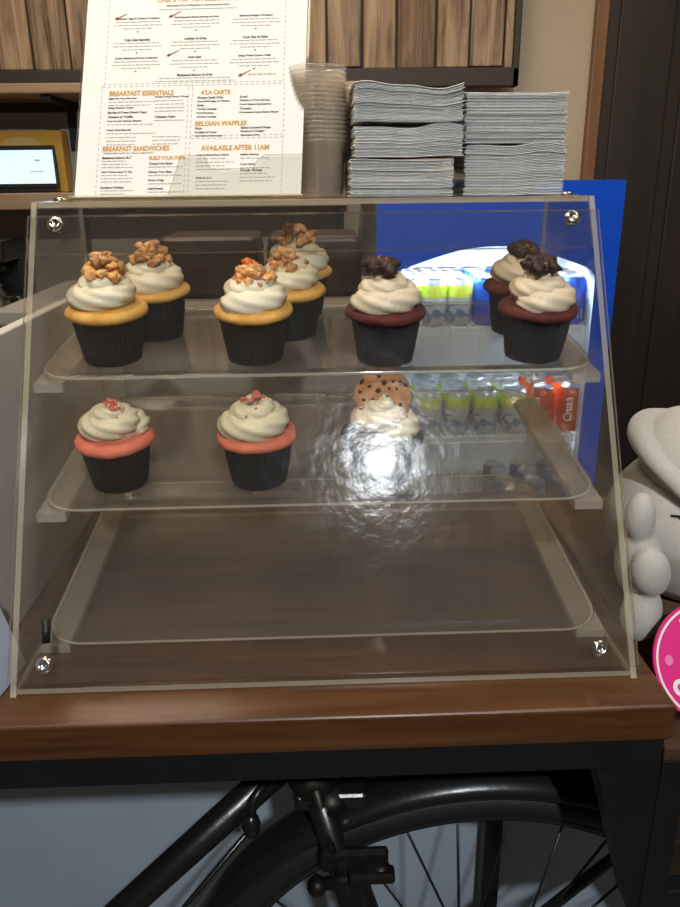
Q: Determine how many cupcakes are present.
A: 11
